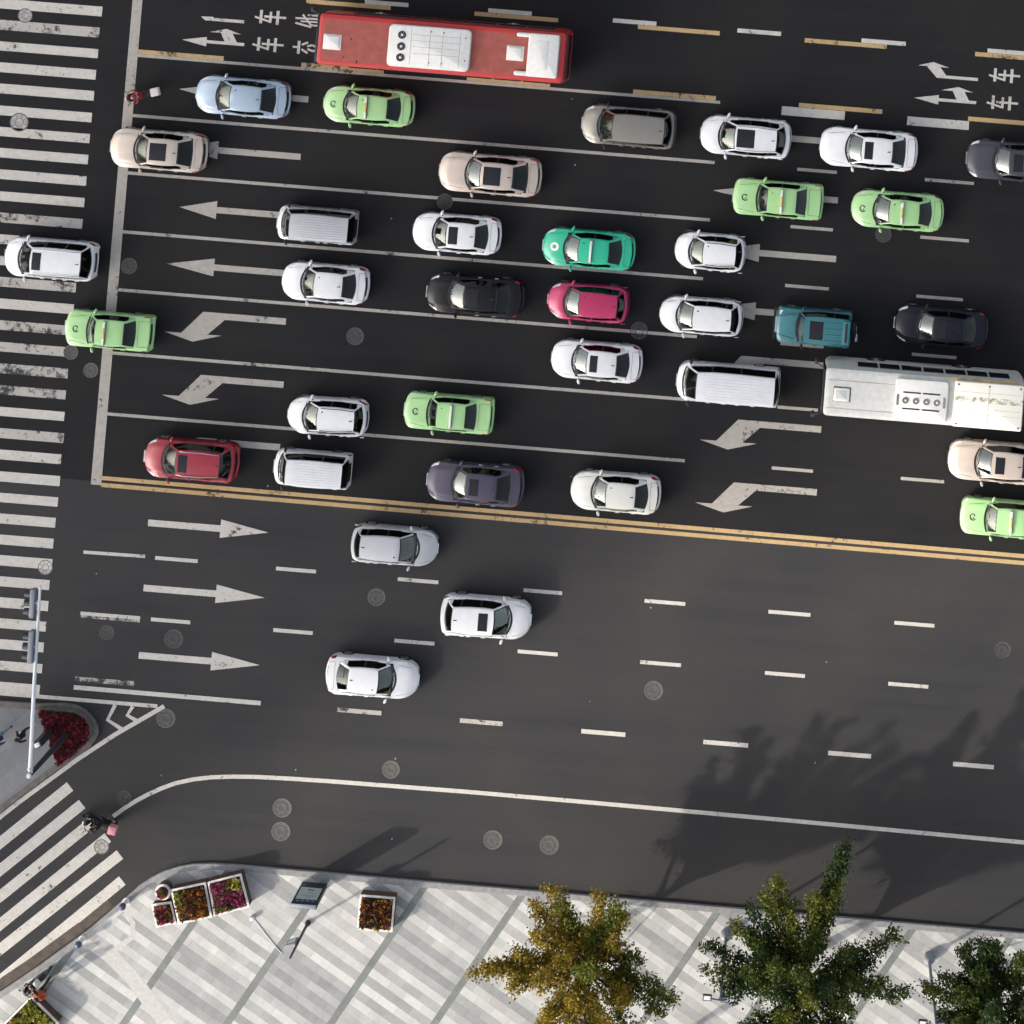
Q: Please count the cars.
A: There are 35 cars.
